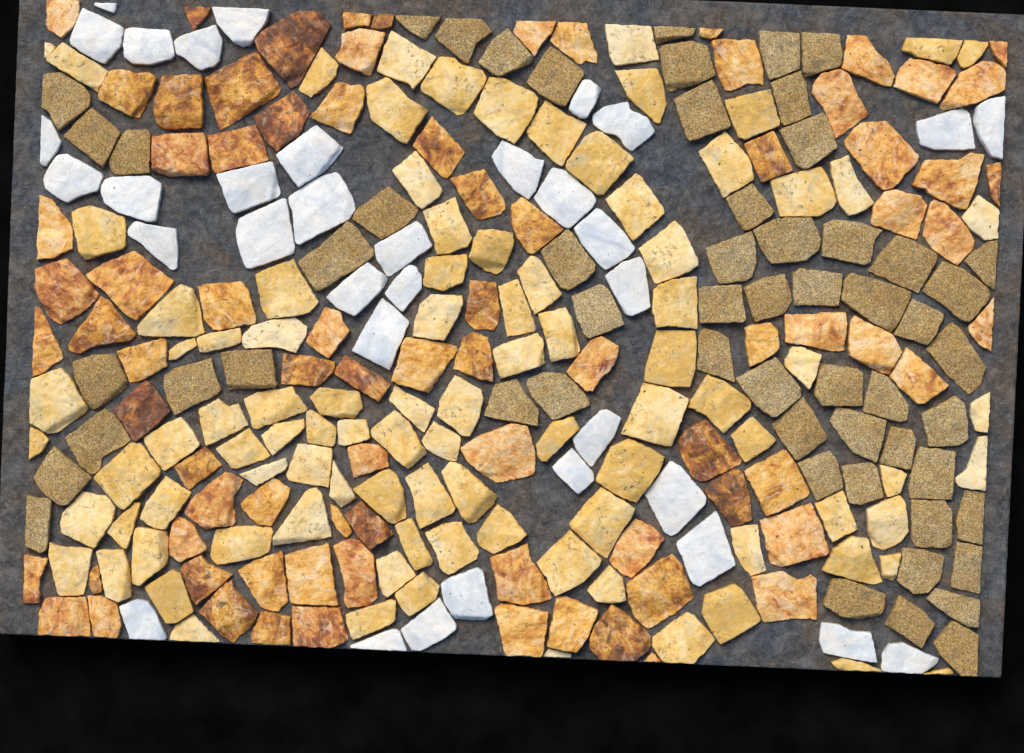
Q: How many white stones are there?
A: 35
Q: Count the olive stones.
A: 58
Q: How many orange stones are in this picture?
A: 82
